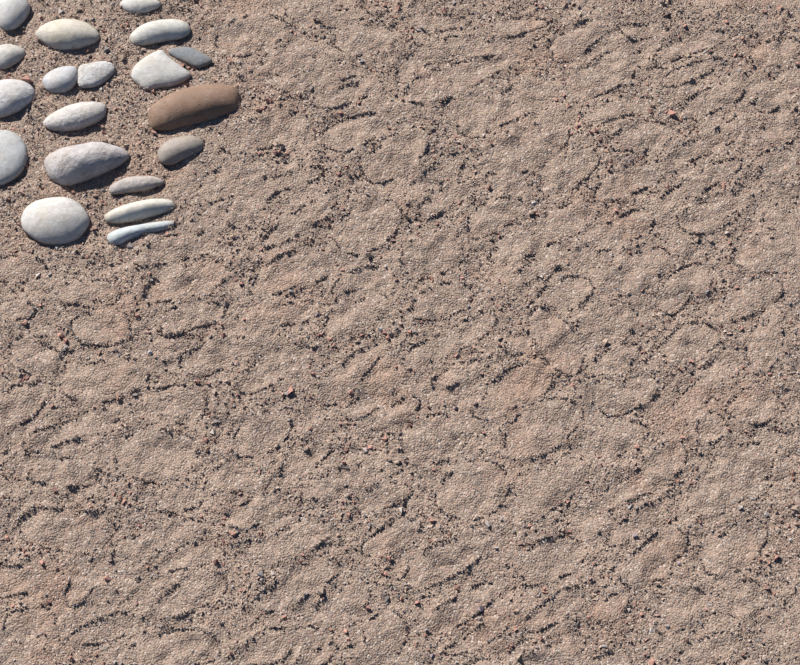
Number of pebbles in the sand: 19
